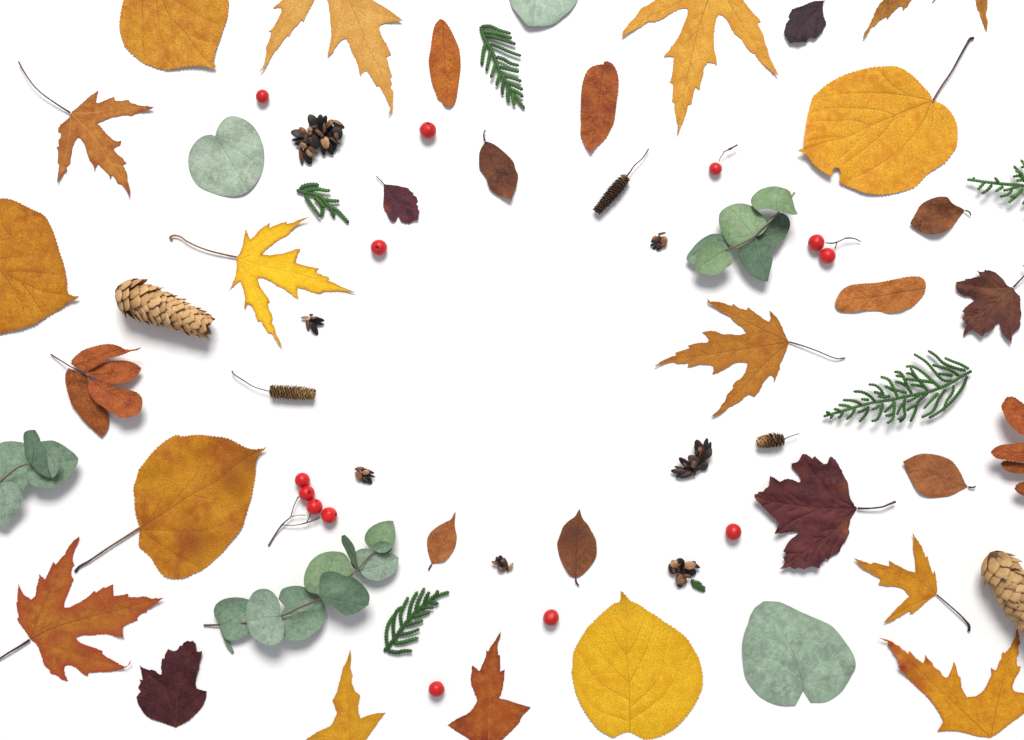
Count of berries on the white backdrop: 13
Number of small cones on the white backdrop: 10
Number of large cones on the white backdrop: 2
